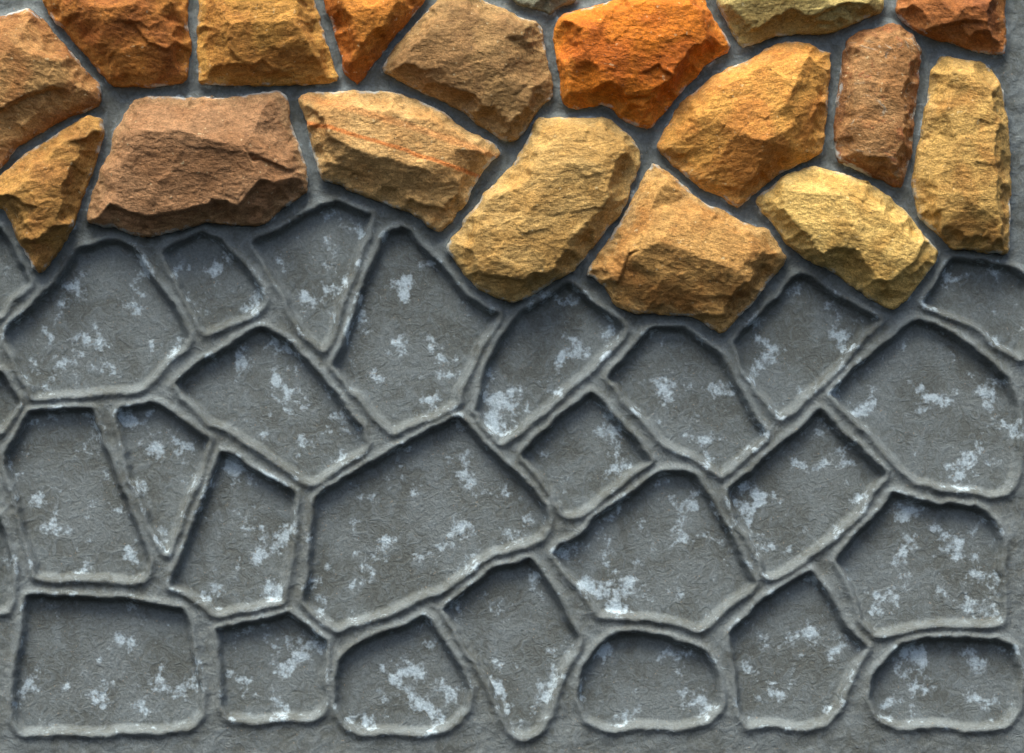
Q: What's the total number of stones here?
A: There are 18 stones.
